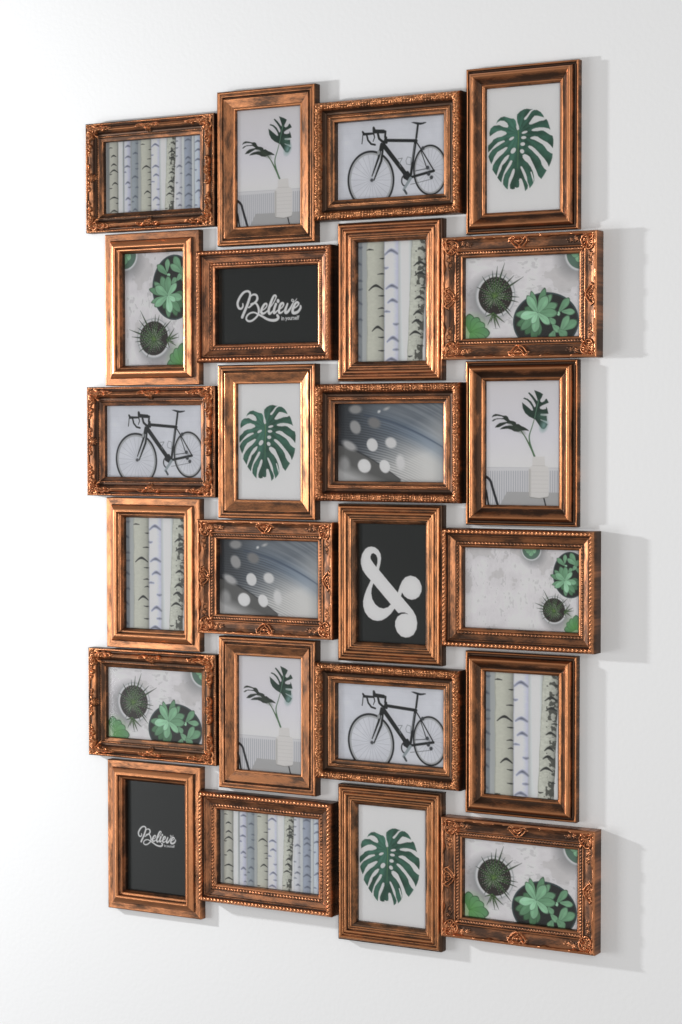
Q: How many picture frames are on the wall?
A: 24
